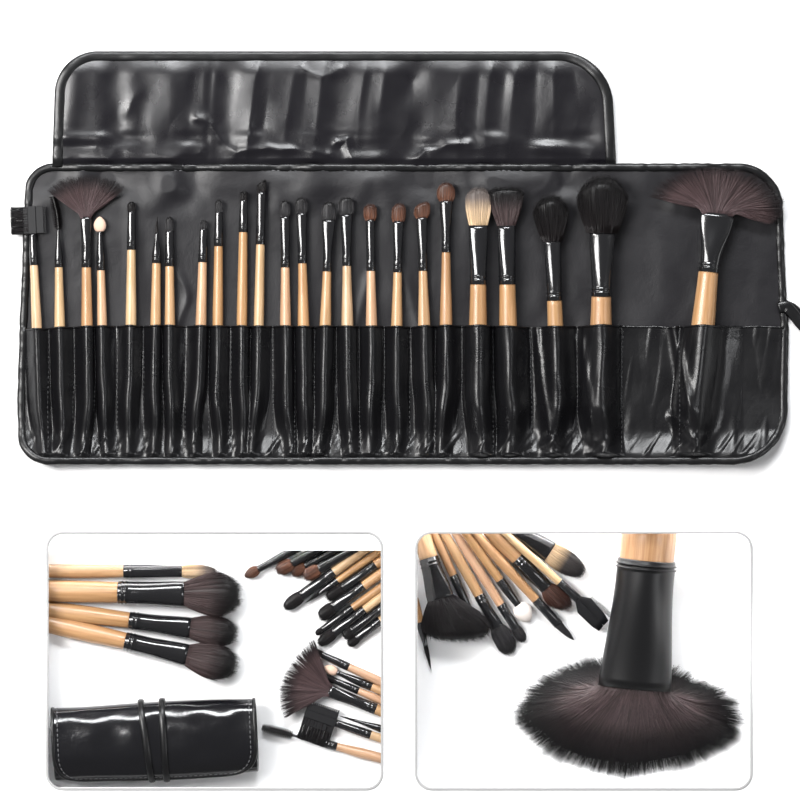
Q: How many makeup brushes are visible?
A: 58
